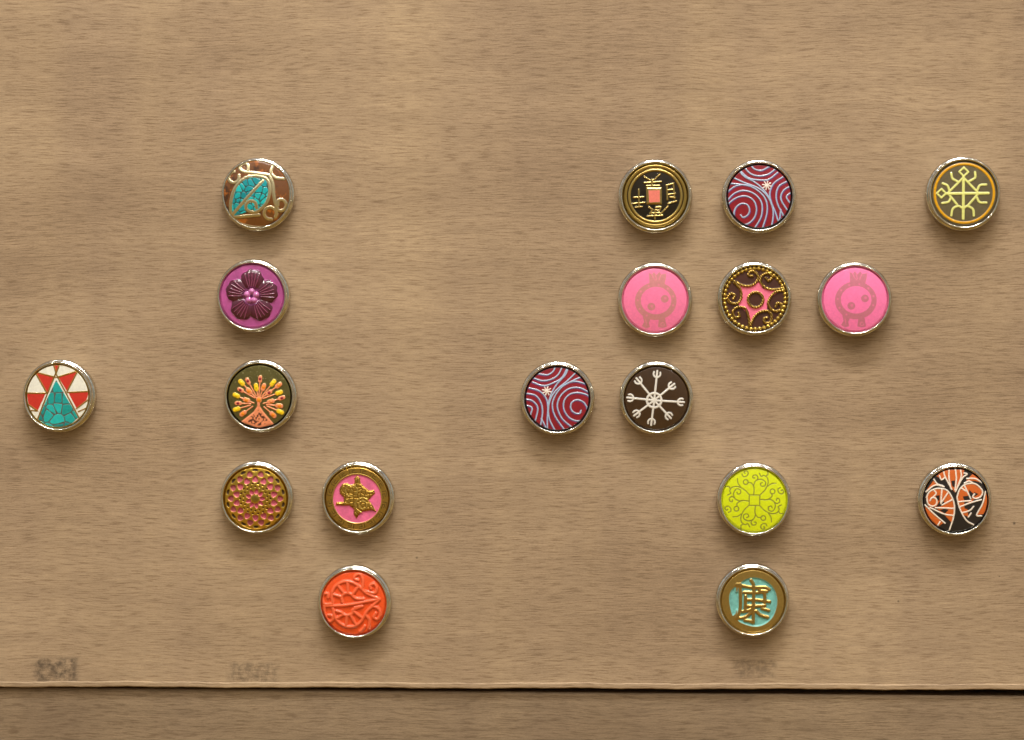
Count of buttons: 18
